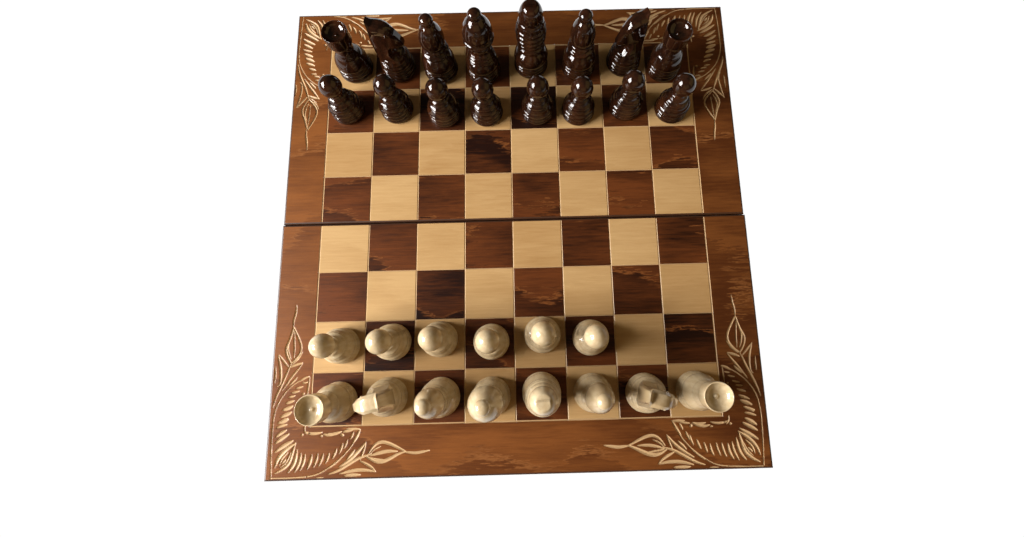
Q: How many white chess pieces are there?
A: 14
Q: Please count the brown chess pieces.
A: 16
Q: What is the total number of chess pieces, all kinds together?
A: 30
